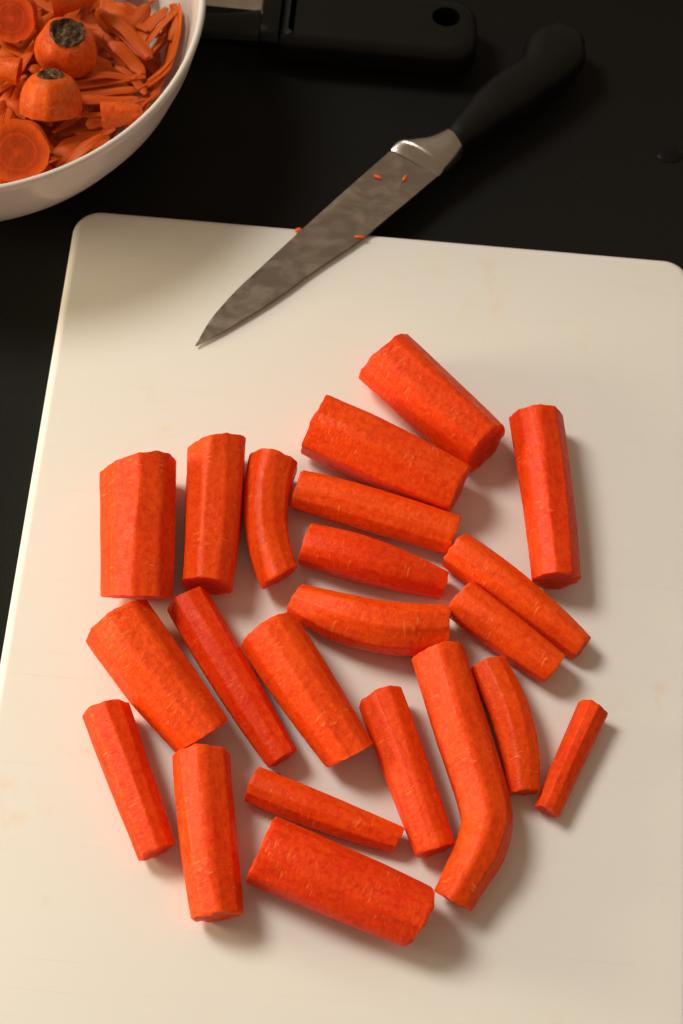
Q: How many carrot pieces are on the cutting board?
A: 22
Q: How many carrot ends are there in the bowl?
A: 7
